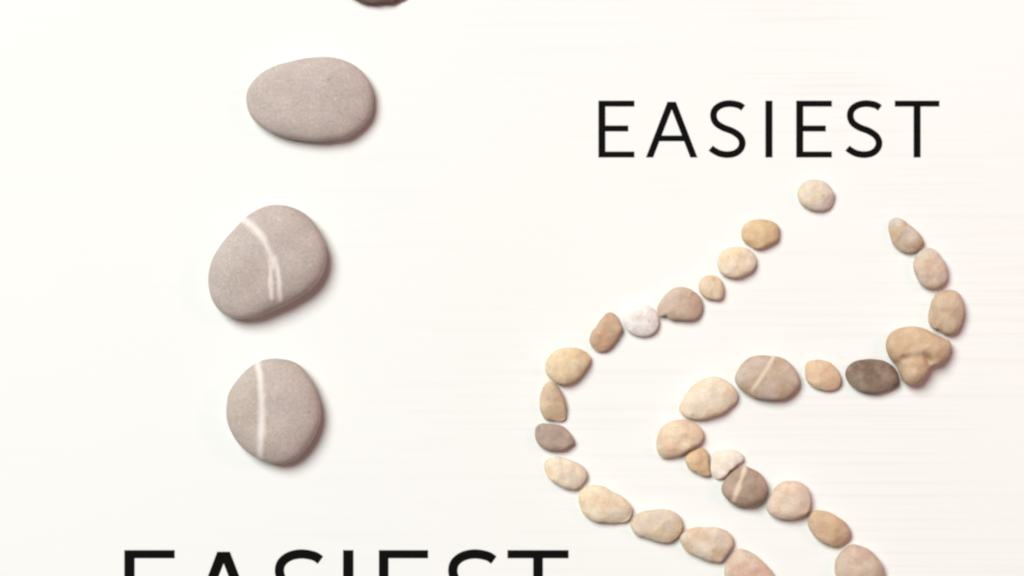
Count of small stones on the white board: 31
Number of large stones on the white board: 3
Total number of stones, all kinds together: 34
